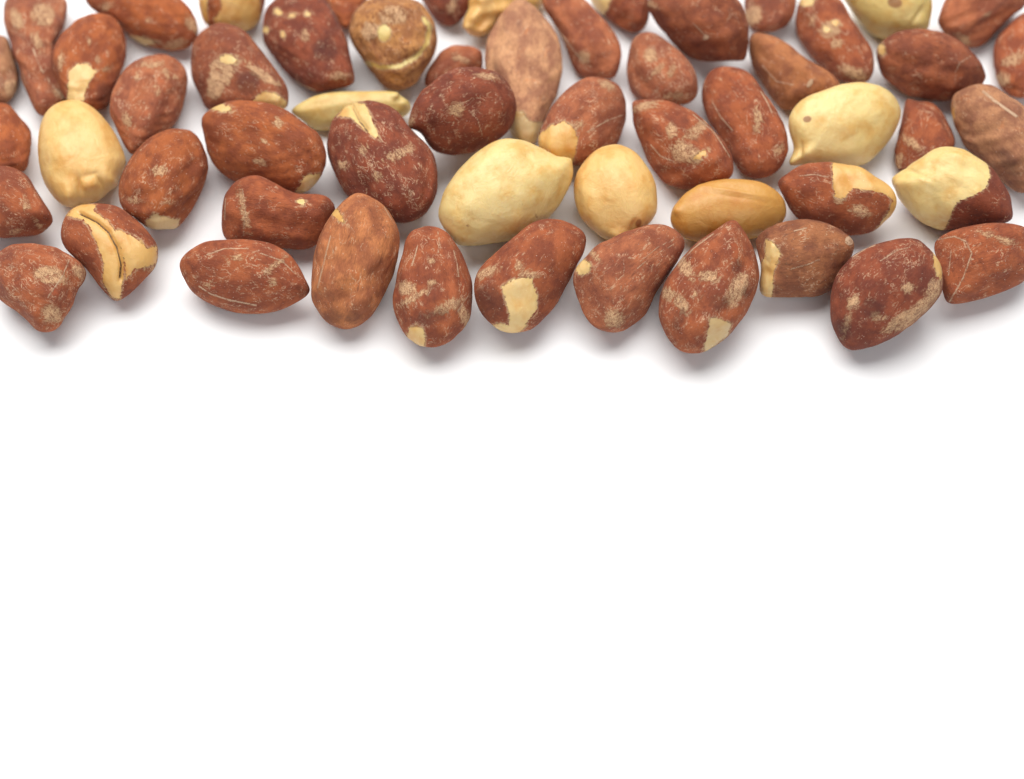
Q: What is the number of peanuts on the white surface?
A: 56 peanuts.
